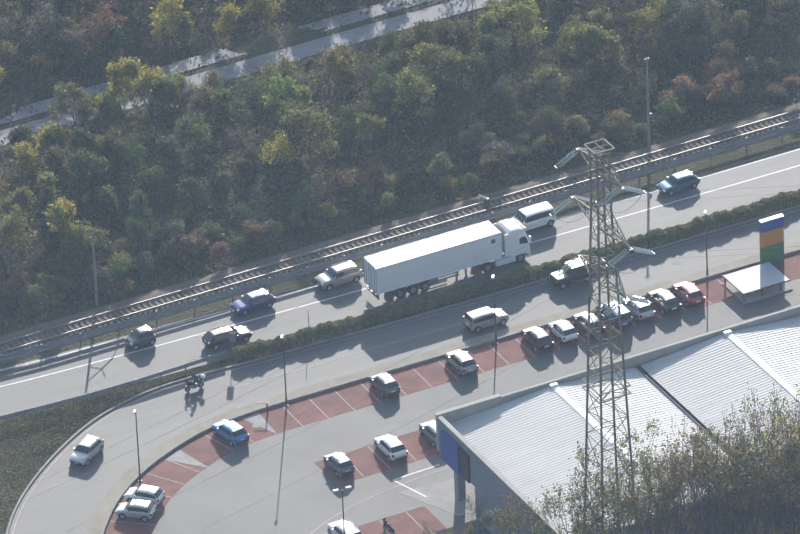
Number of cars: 25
